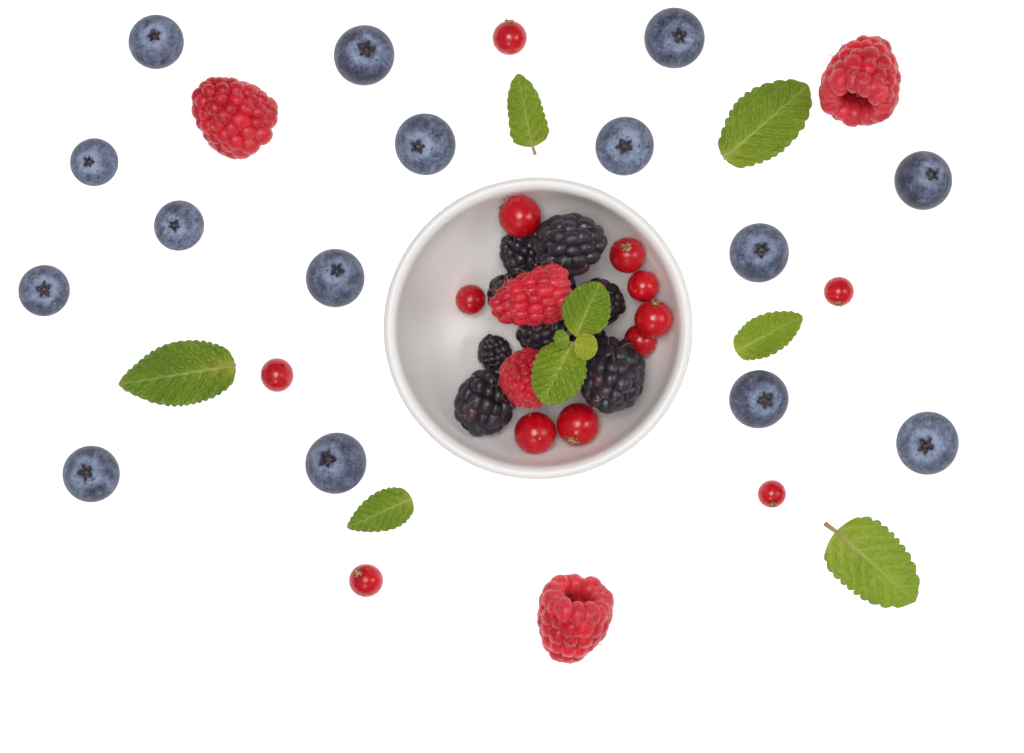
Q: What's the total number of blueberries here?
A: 15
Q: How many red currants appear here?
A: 13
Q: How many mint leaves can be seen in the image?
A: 10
